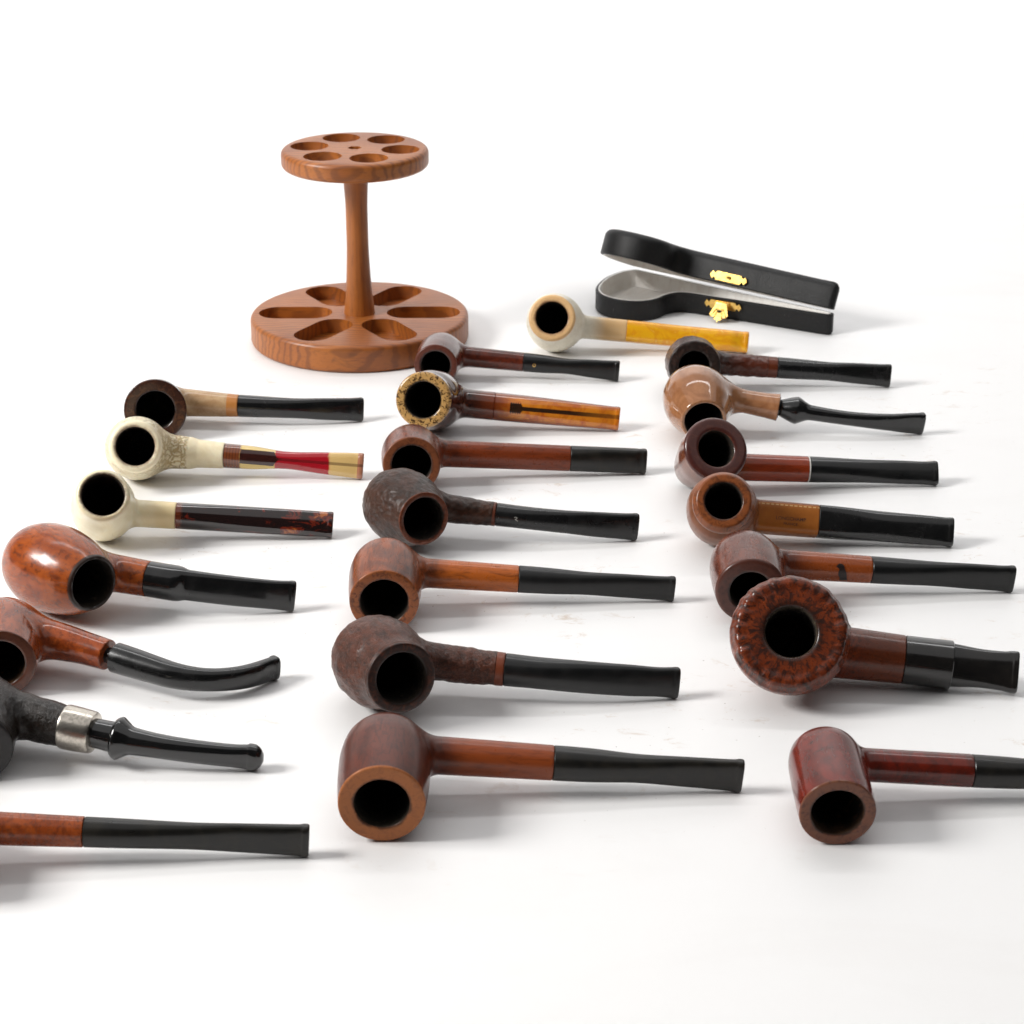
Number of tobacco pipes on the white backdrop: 22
